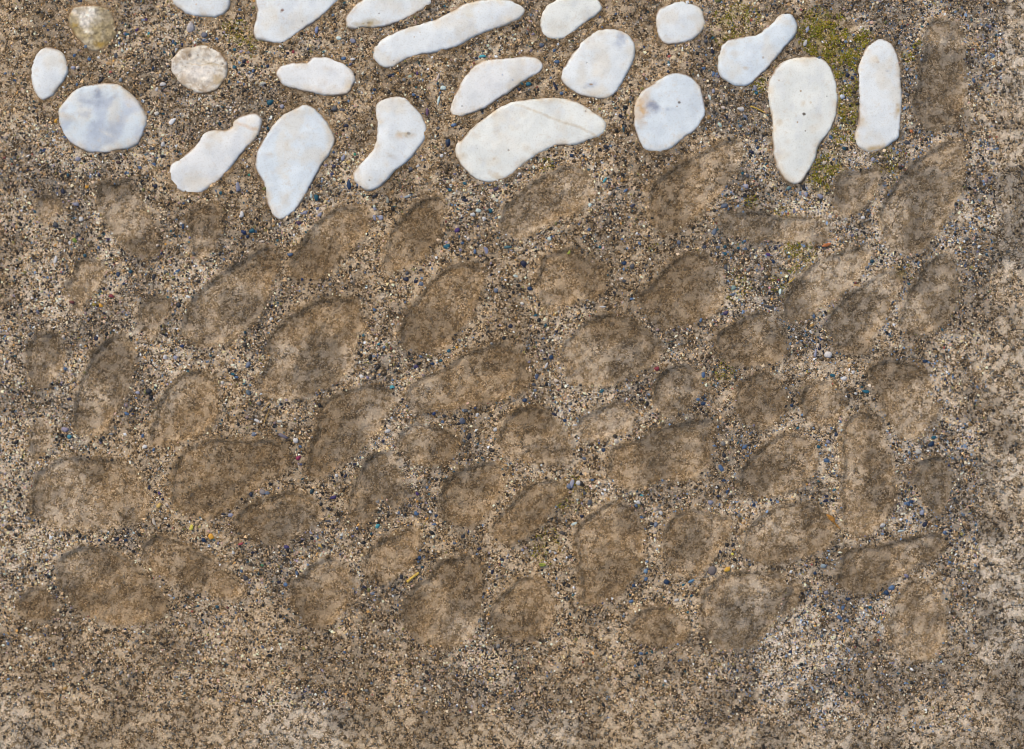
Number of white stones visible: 21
